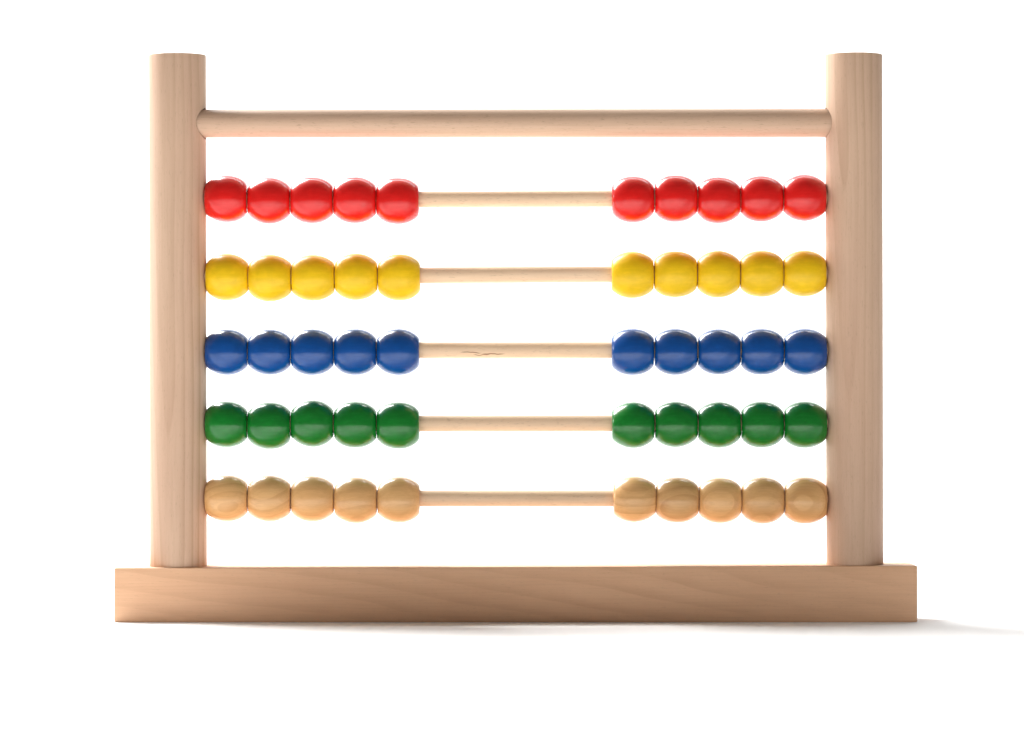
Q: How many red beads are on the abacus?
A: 10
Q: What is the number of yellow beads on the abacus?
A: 10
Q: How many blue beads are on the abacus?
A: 10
